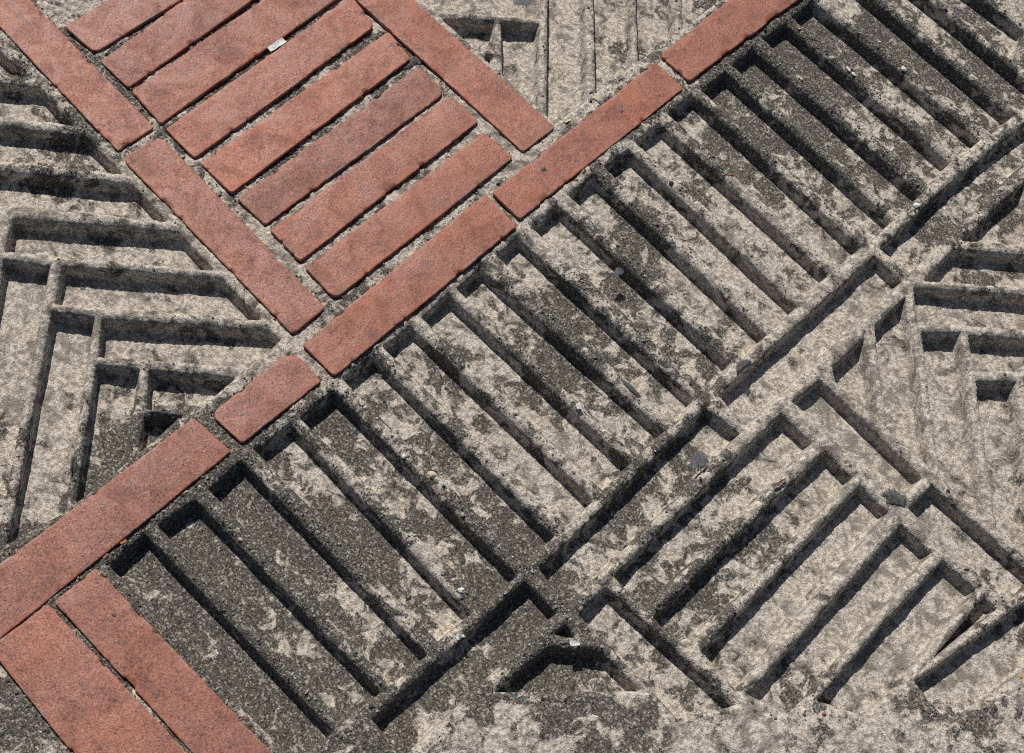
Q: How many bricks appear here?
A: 18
